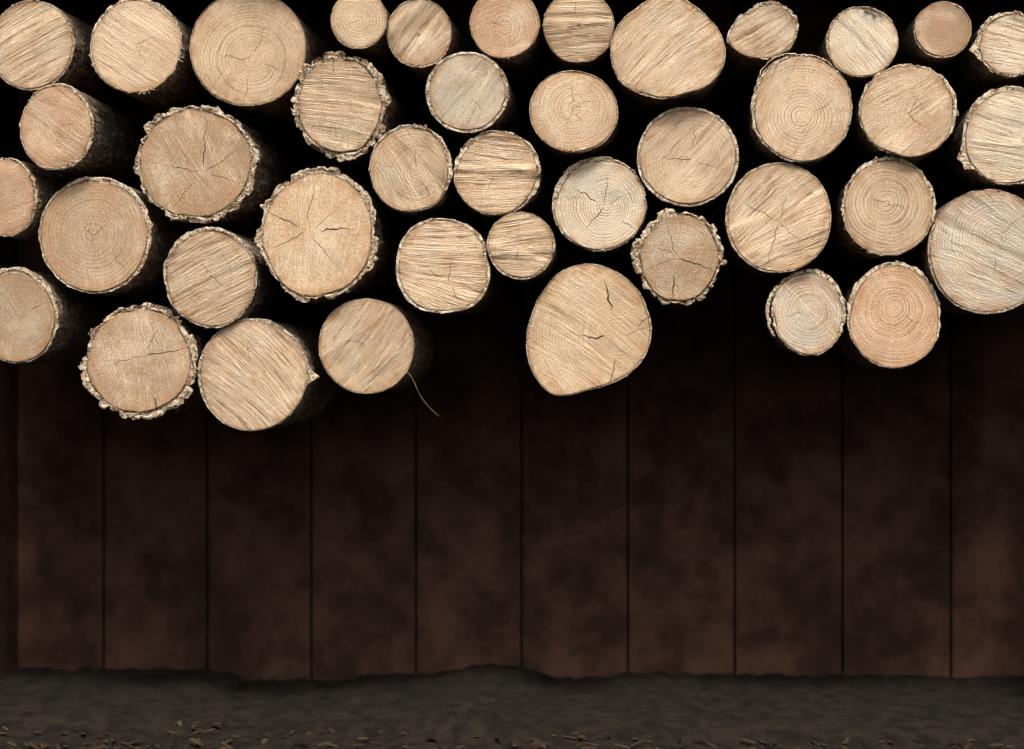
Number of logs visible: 41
